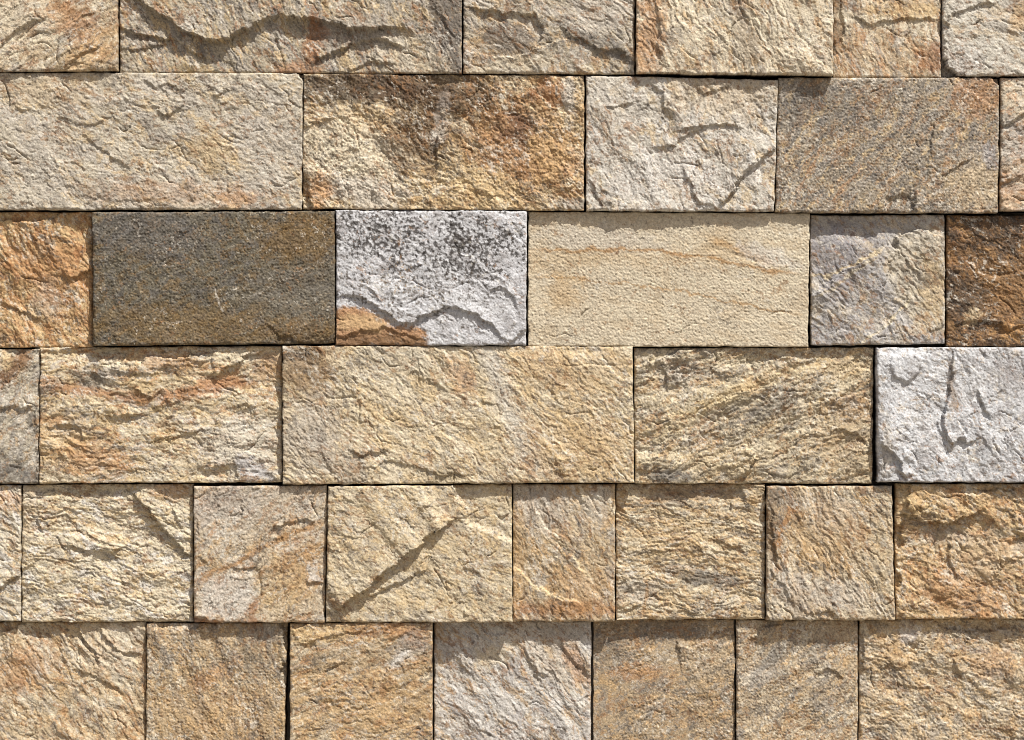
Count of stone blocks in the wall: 37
